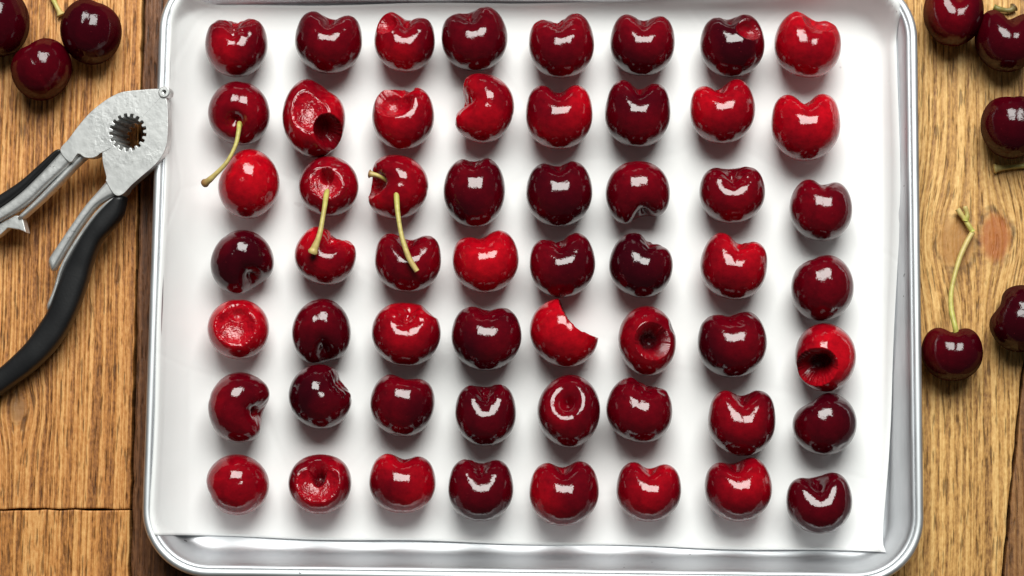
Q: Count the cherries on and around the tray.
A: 64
